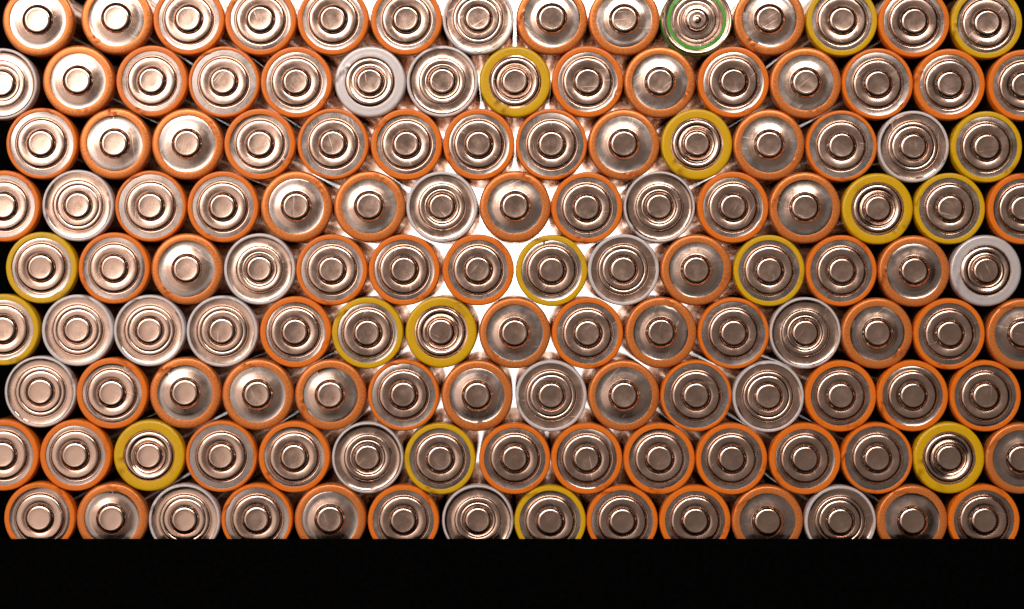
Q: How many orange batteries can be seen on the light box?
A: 90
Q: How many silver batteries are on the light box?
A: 22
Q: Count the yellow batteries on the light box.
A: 17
